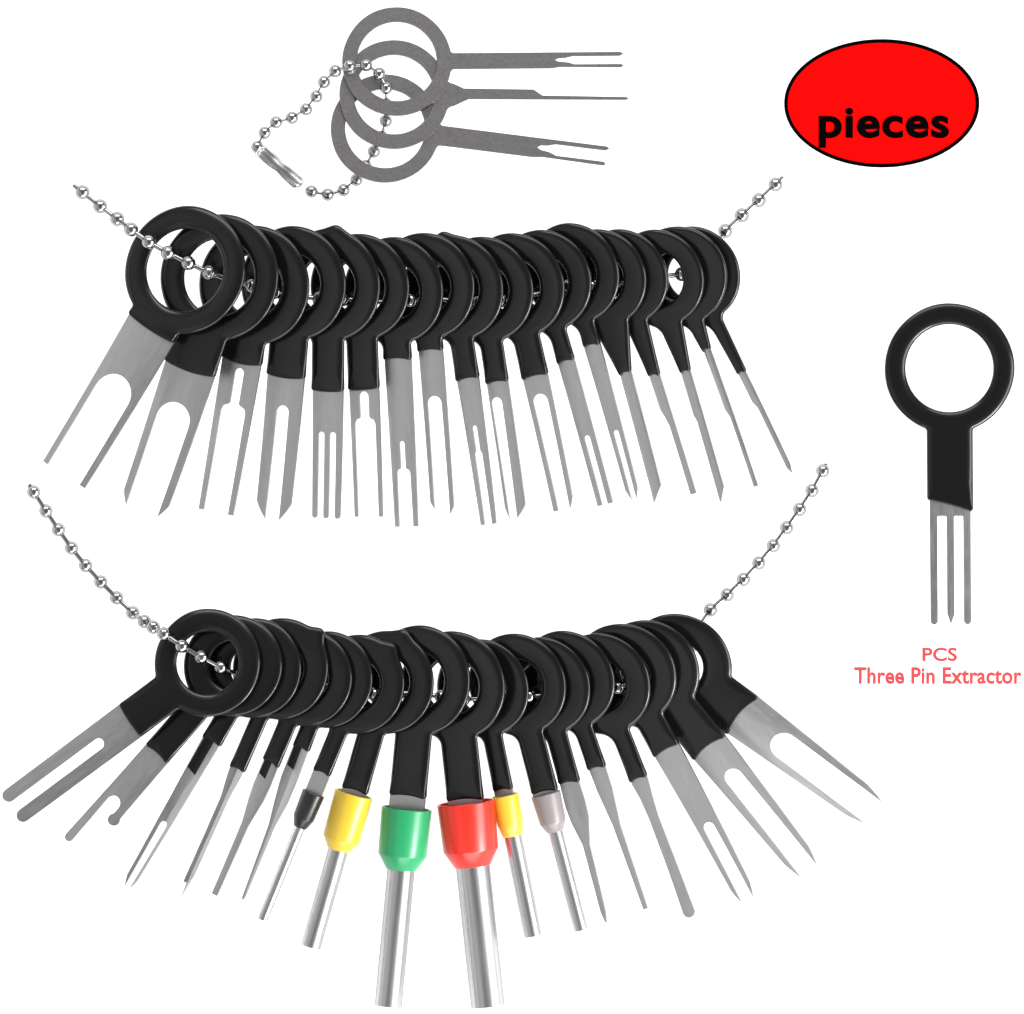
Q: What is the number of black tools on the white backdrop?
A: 37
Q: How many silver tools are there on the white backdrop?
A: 3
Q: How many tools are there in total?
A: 40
